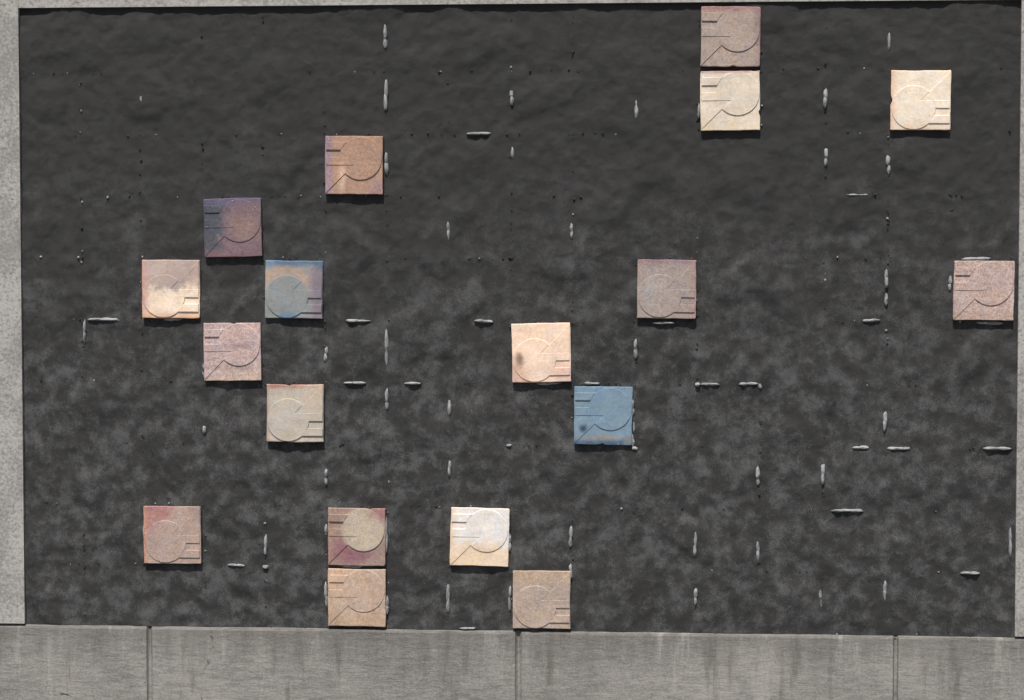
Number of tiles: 18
